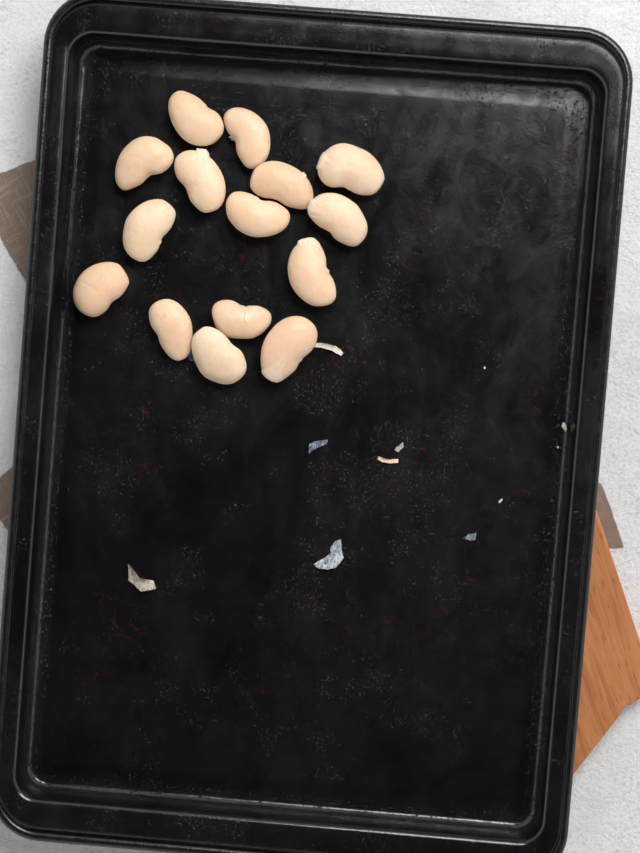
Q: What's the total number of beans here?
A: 15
